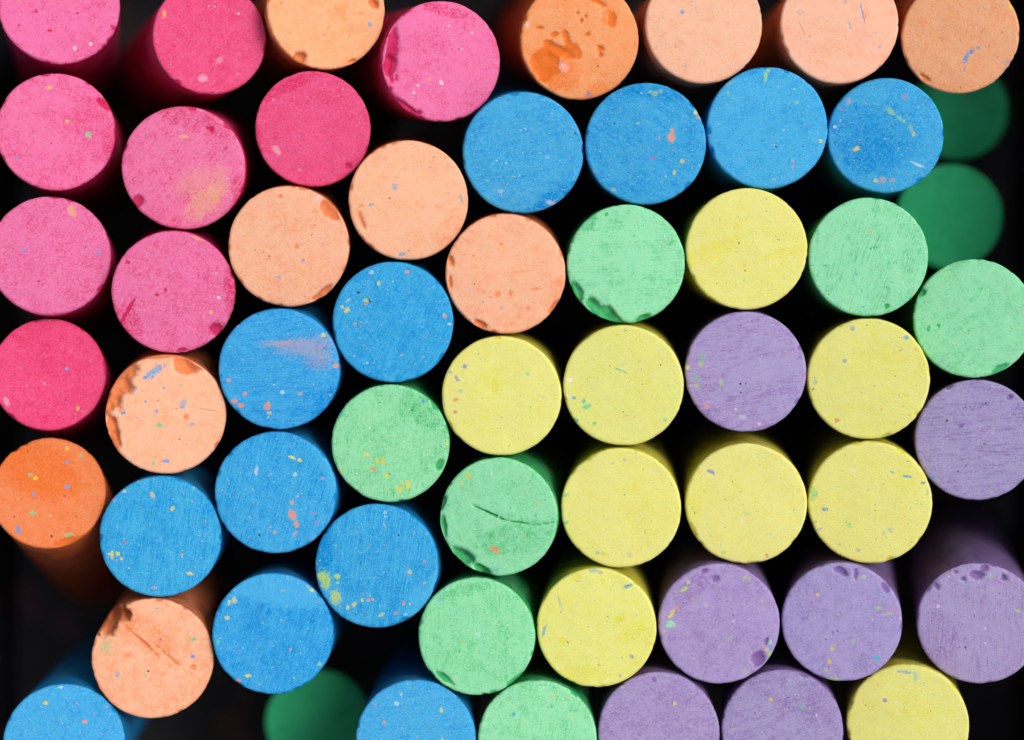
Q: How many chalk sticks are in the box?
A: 58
